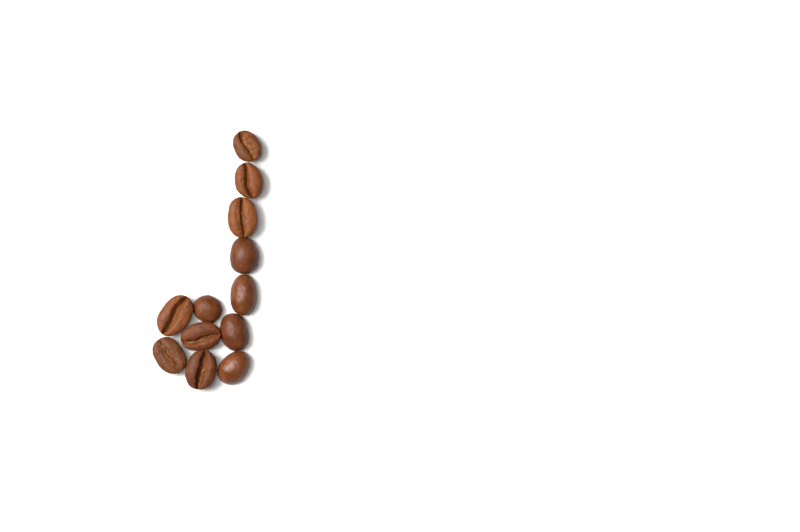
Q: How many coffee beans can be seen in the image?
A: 12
